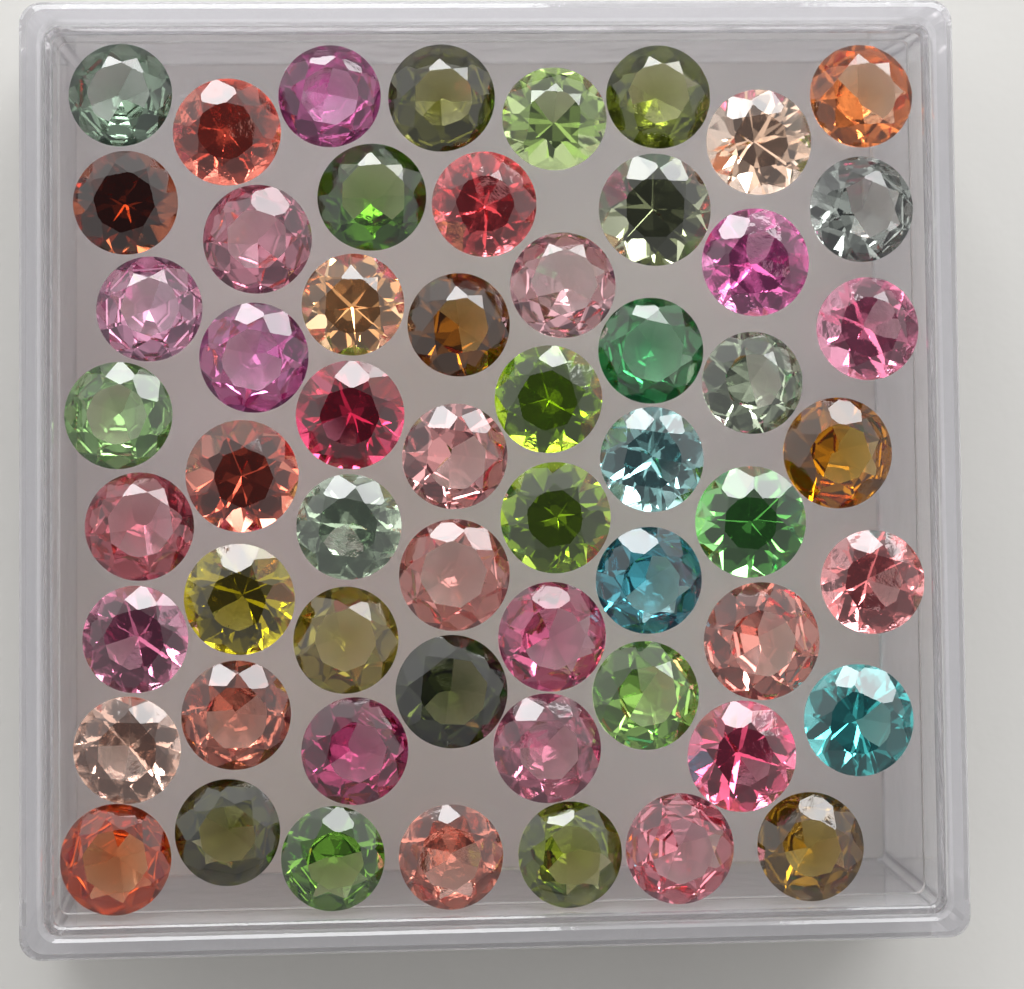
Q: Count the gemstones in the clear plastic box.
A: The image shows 57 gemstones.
